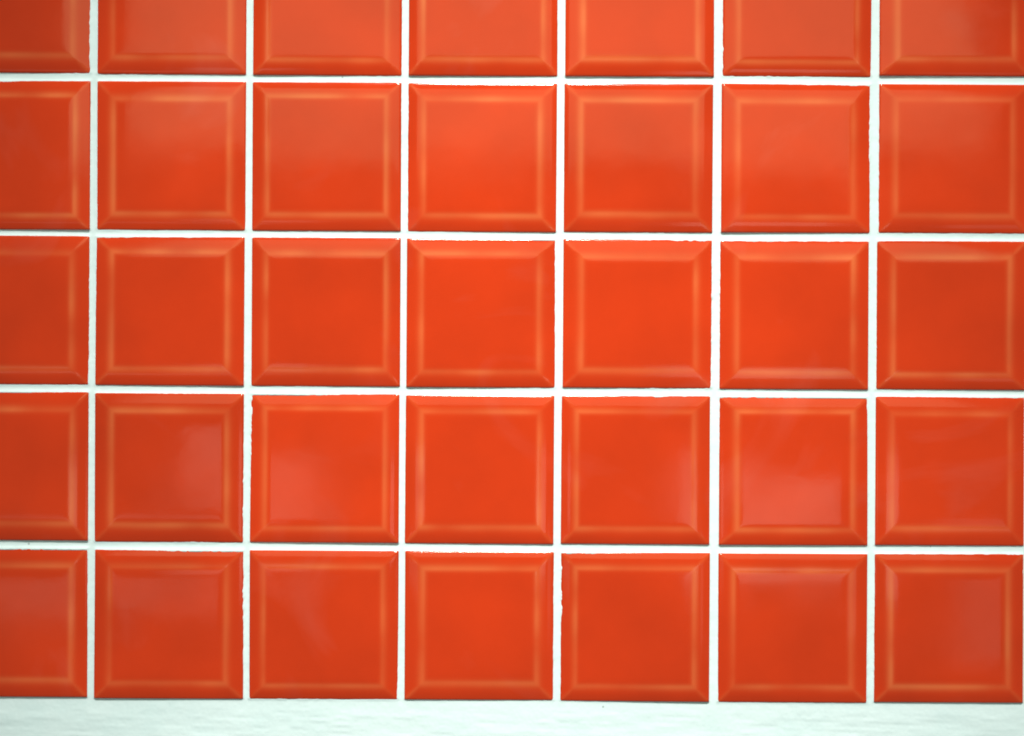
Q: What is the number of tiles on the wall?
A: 35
